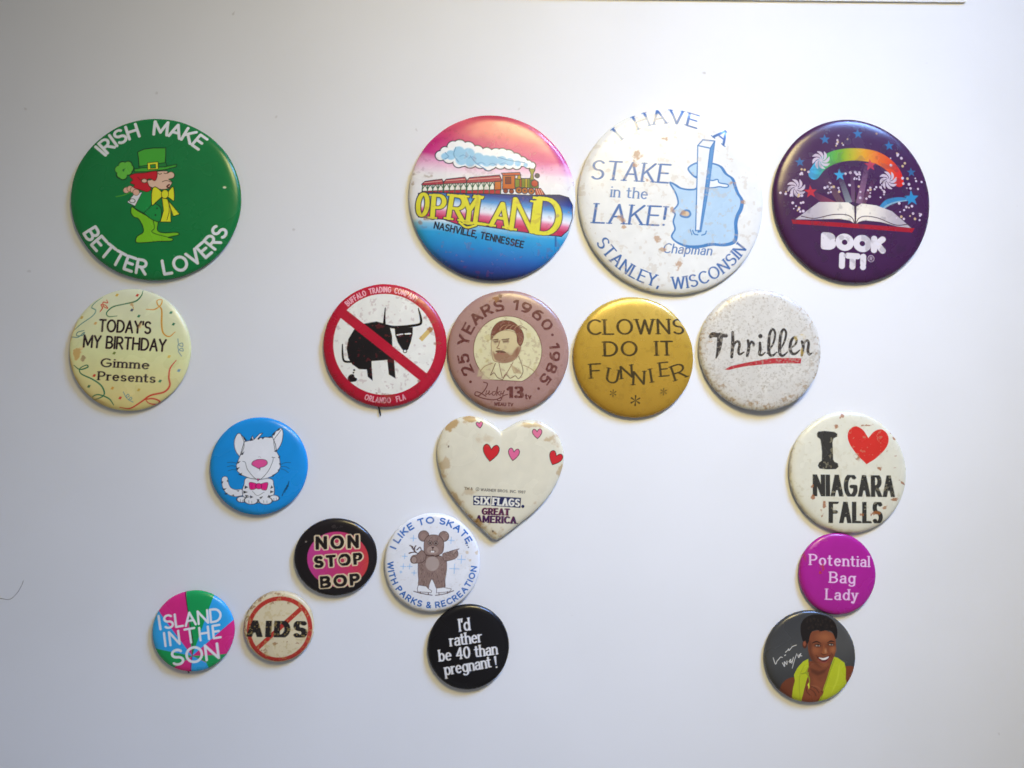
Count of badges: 19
